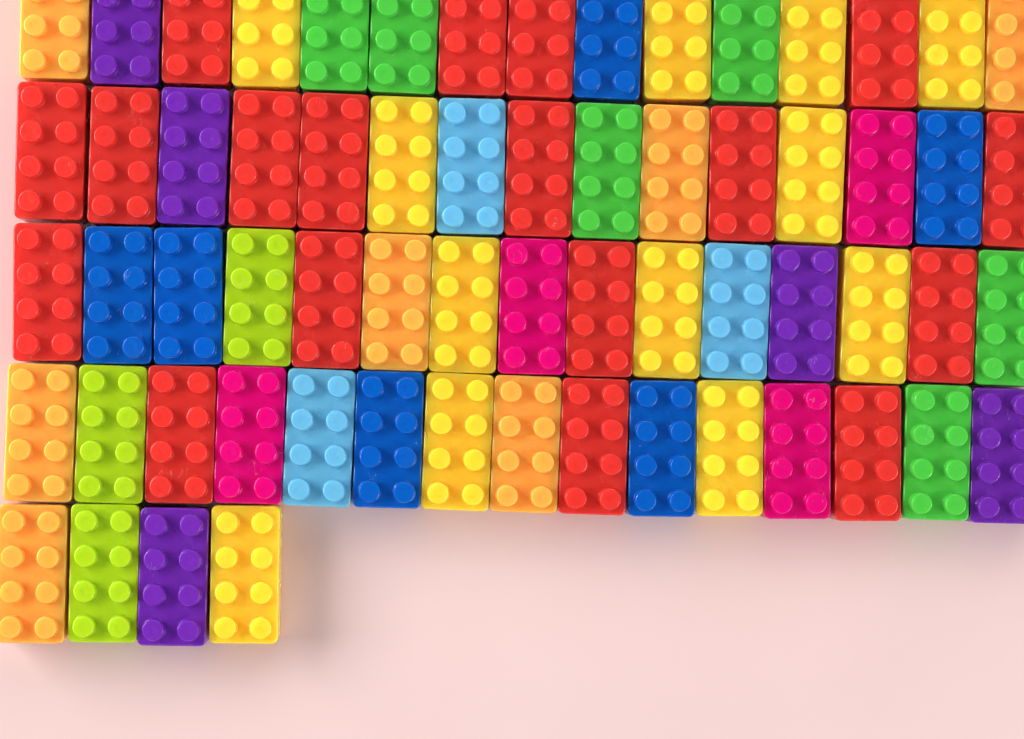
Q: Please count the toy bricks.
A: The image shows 64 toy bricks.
